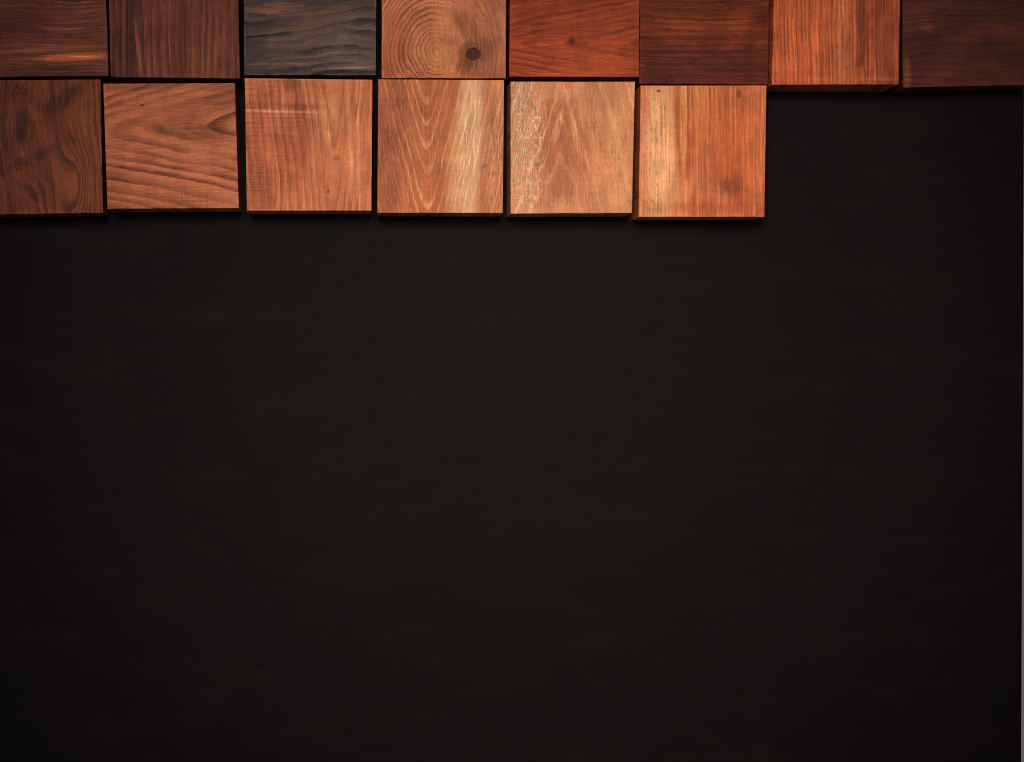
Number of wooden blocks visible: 14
